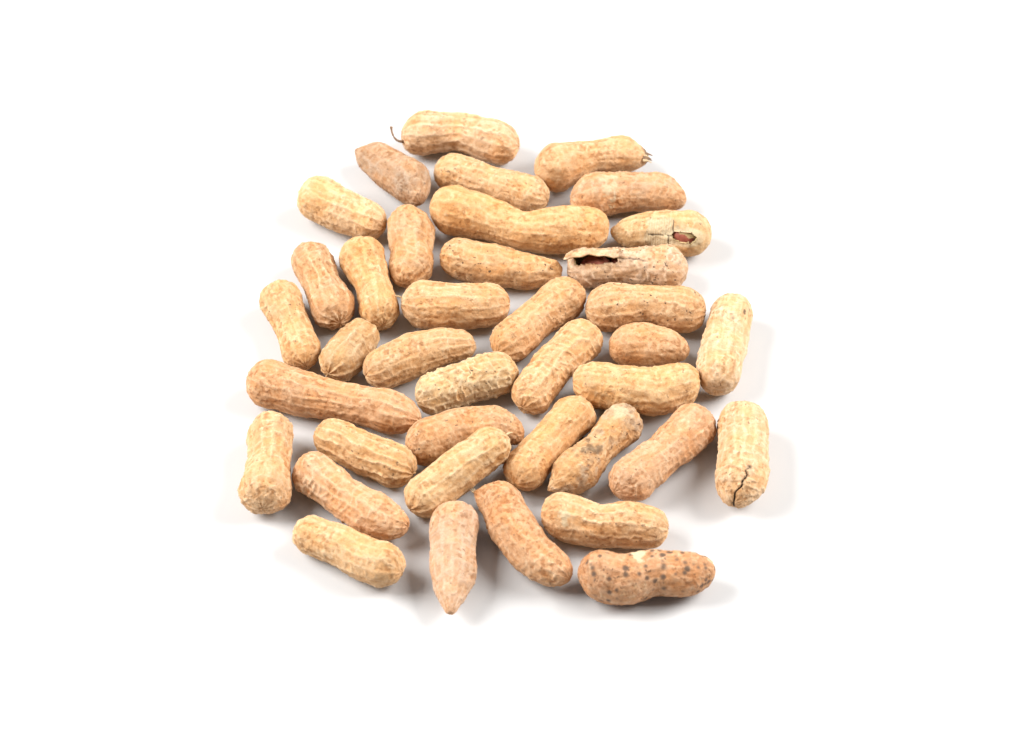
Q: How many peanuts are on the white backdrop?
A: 39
